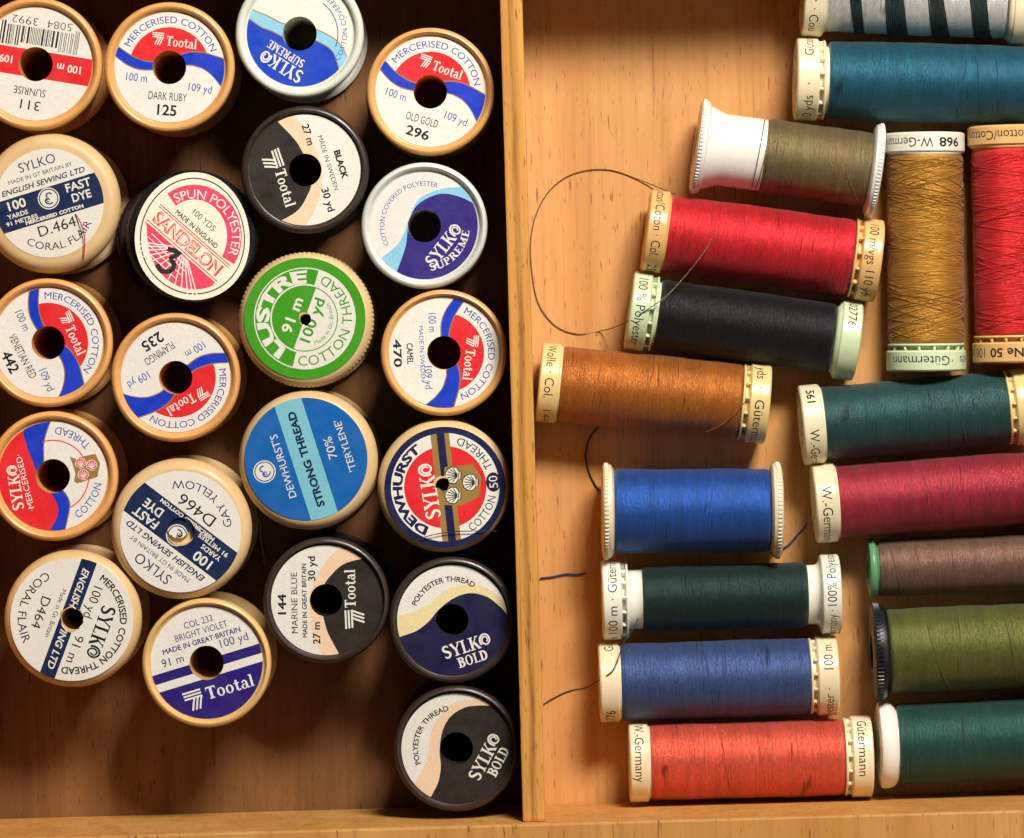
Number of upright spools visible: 21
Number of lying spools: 17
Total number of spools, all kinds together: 38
